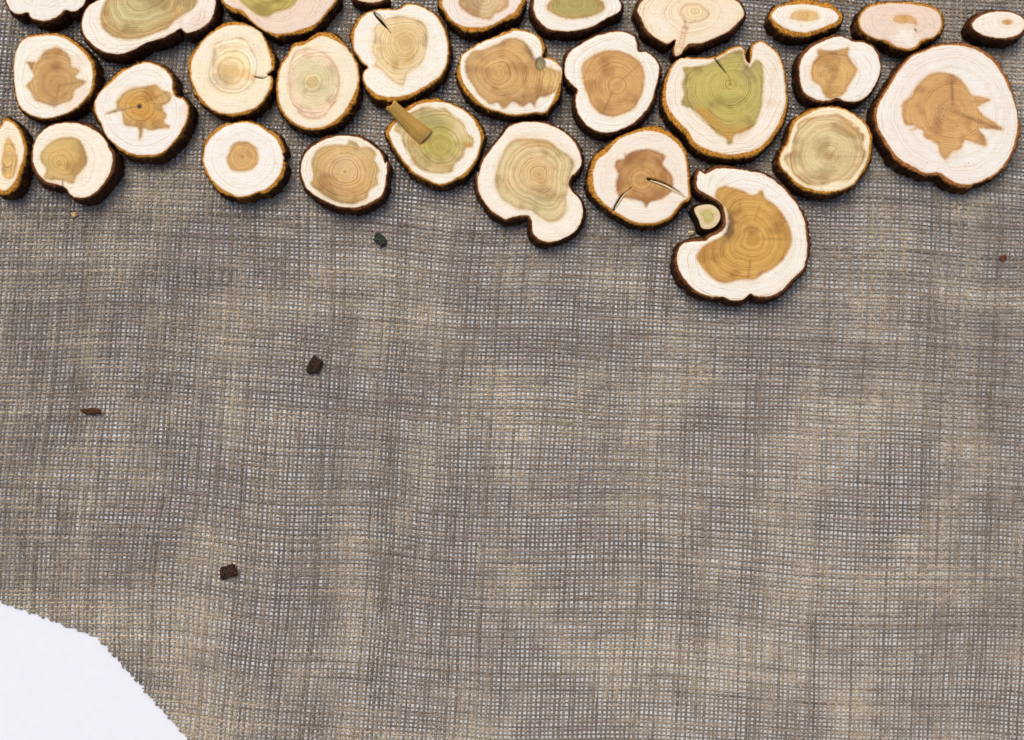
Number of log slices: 29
